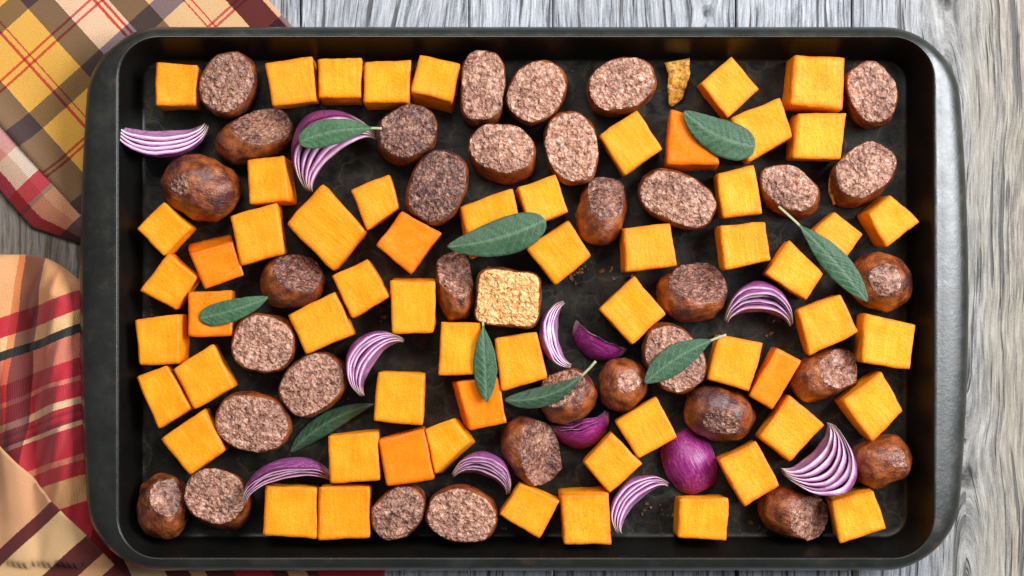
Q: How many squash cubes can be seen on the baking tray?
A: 59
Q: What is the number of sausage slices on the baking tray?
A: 35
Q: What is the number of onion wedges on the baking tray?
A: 12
